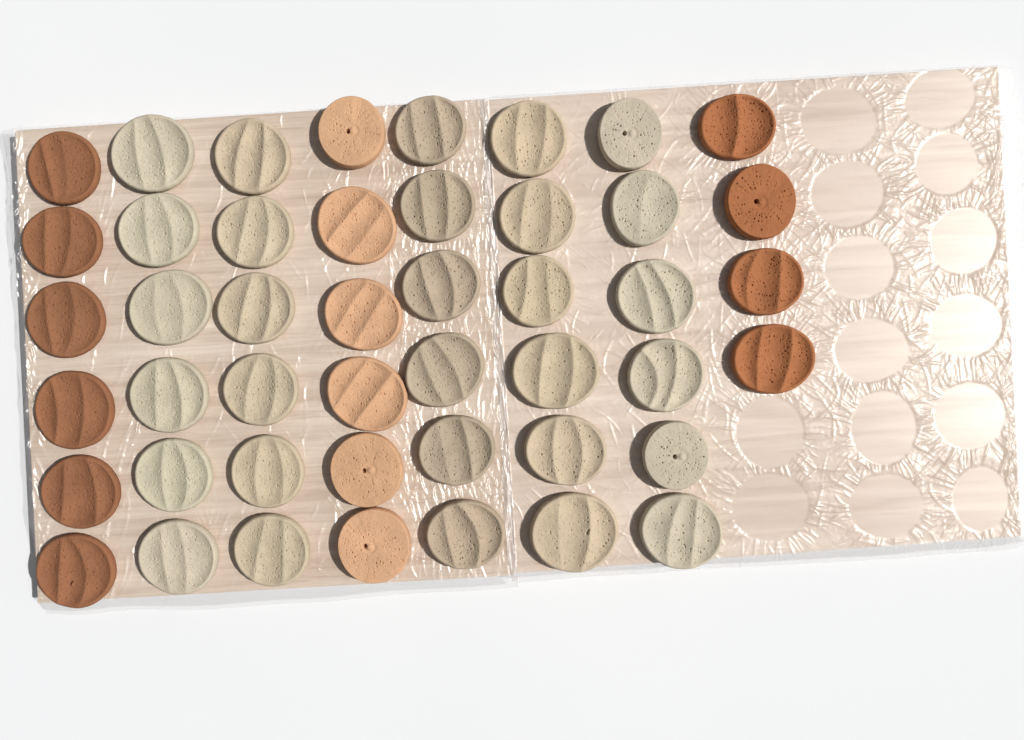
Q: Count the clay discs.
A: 46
